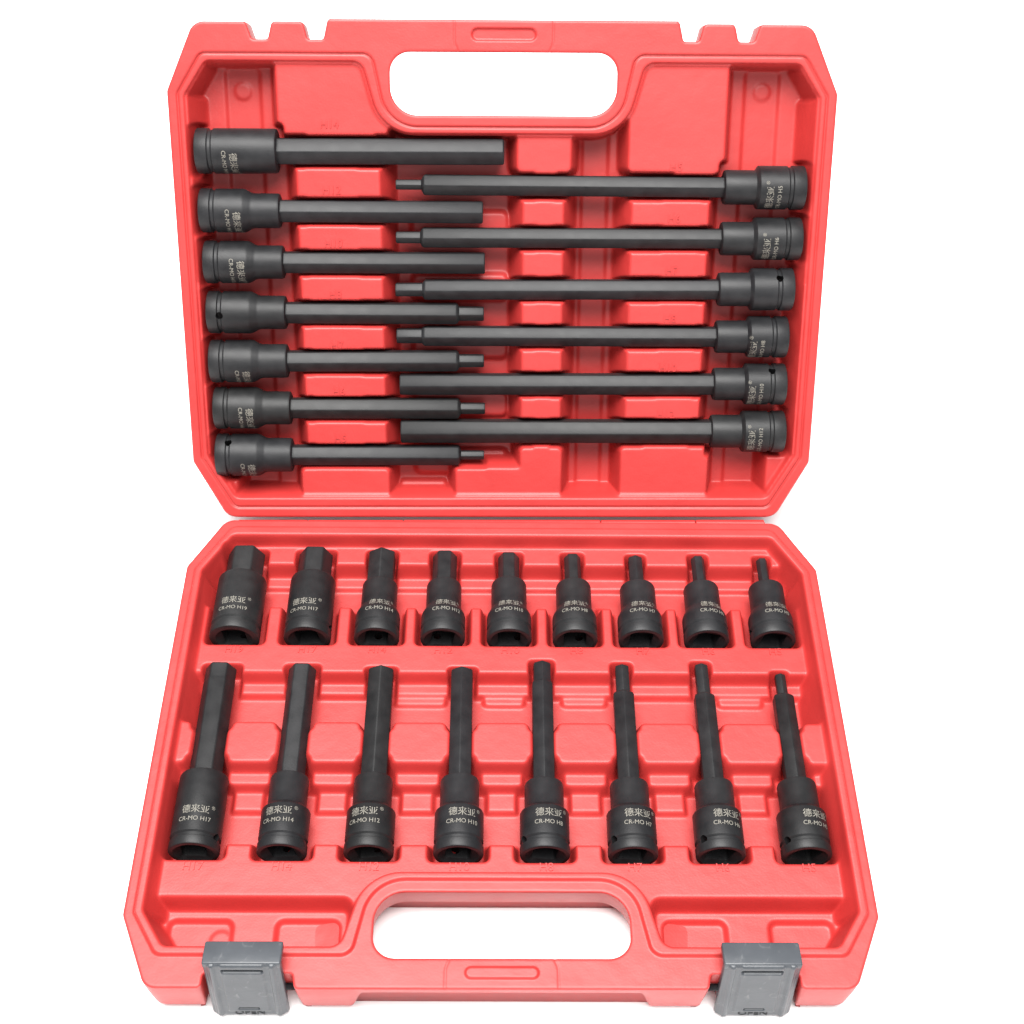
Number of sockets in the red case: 30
